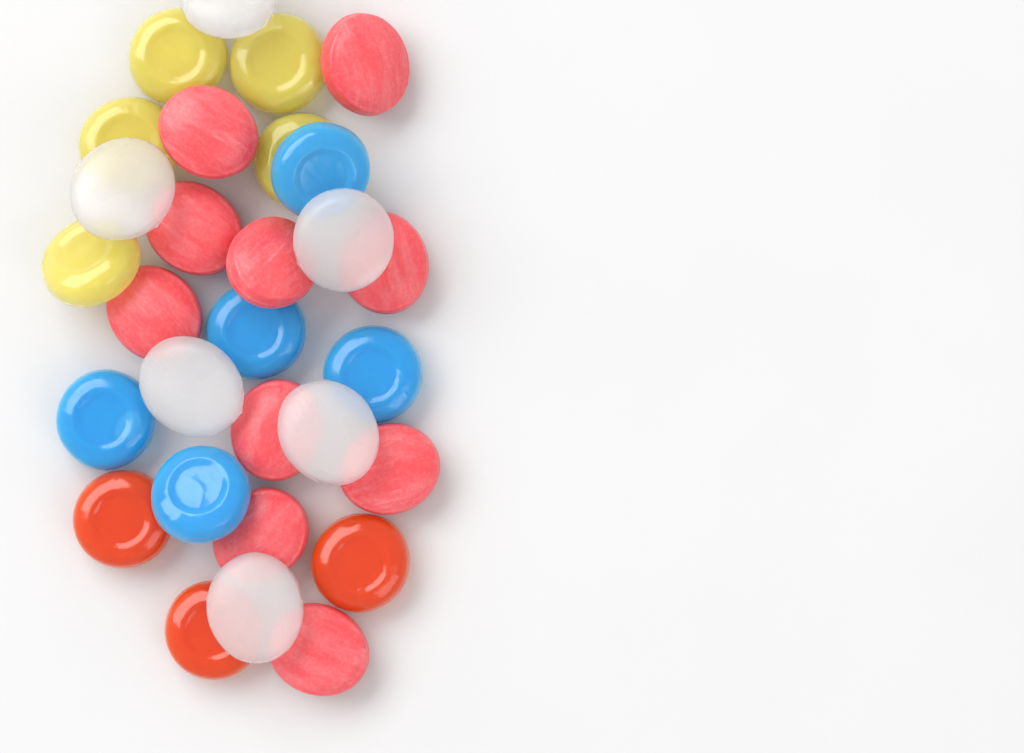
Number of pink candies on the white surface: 10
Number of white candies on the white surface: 6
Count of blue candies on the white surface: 5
